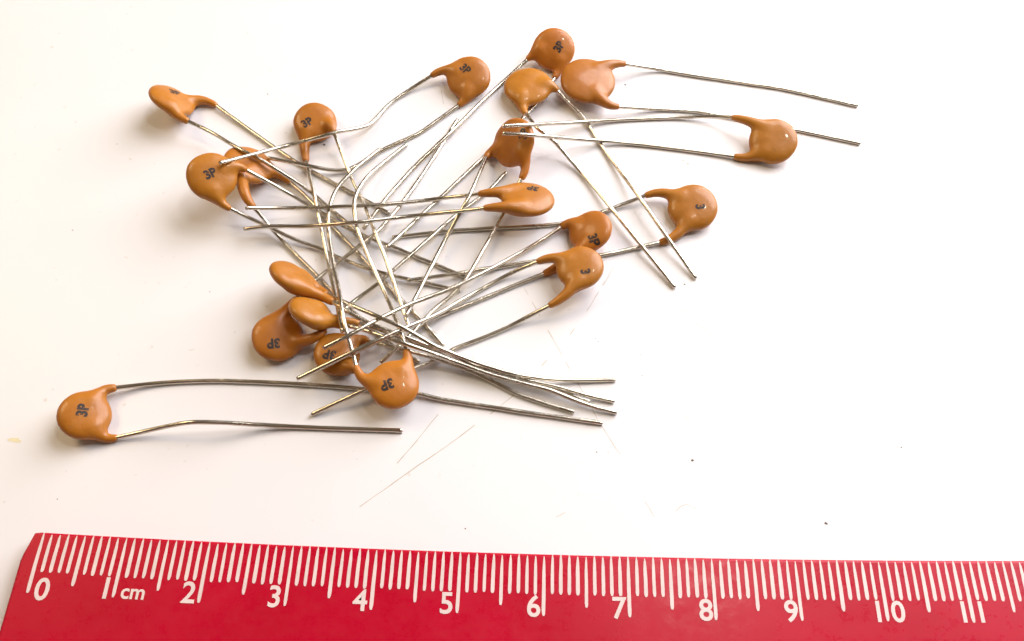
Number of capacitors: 20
